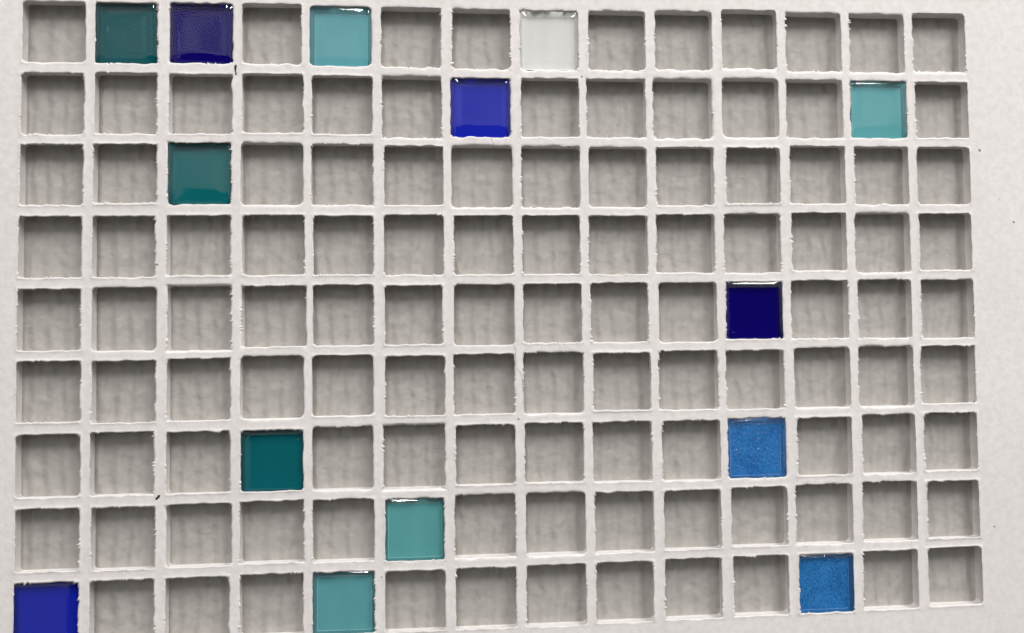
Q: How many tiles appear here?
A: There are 14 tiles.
